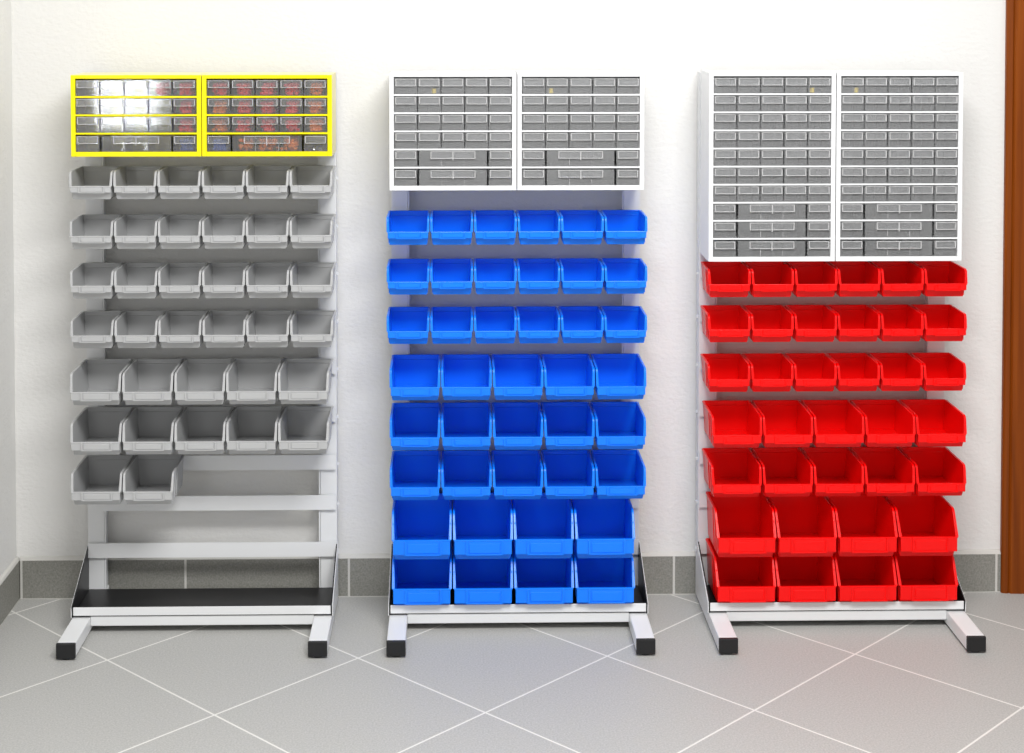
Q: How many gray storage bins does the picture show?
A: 36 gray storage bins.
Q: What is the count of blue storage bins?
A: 41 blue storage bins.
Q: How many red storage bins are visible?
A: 36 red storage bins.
